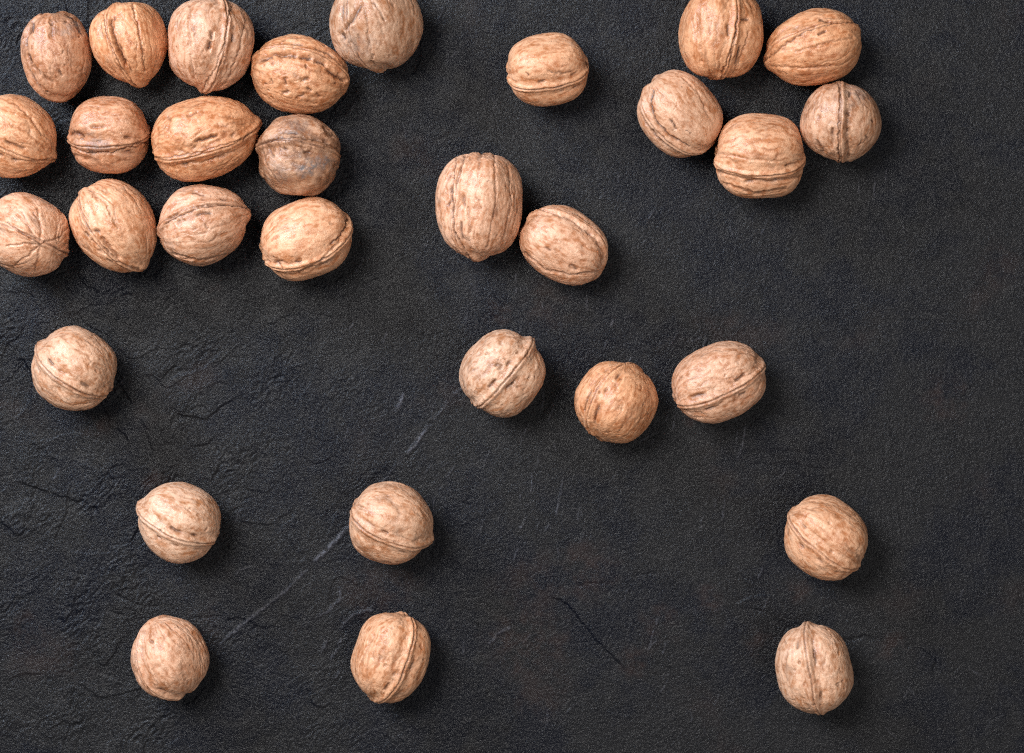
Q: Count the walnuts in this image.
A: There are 31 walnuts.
